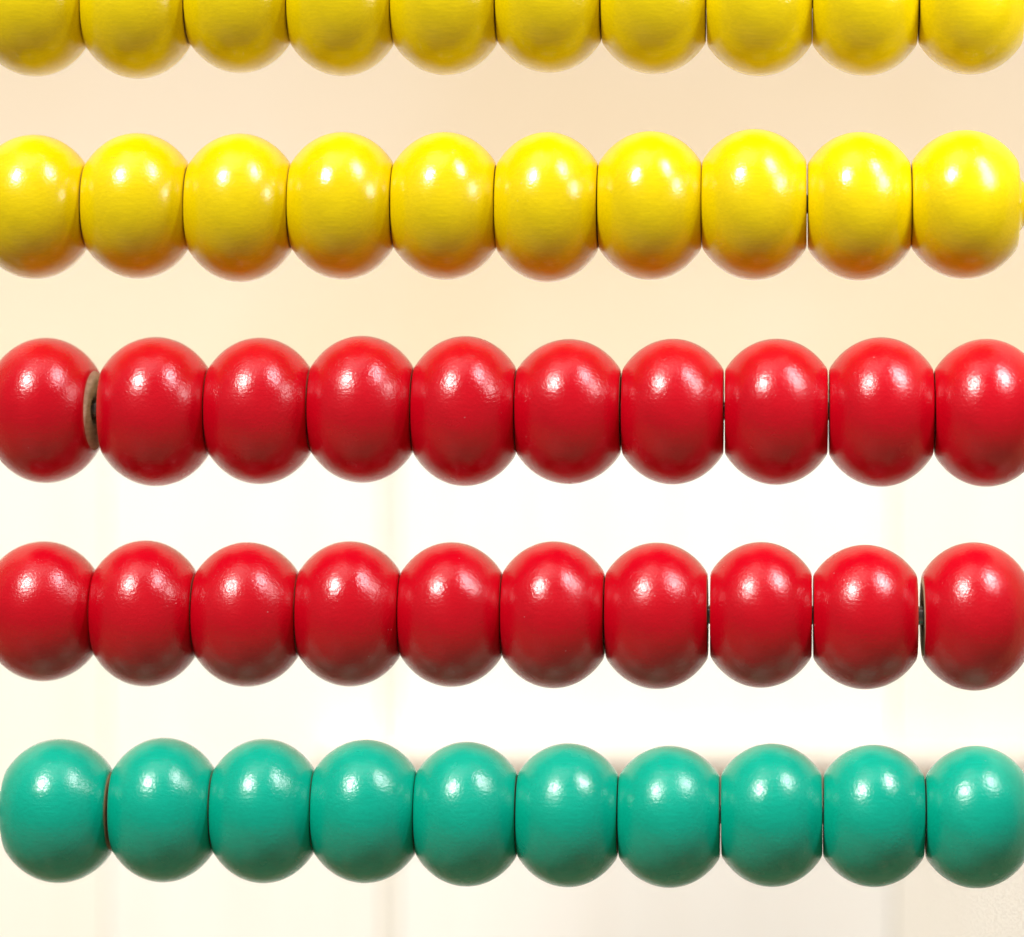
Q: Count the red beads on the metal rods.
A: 20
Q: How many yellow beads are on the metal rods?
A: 20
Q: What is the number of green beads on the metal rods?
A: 10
